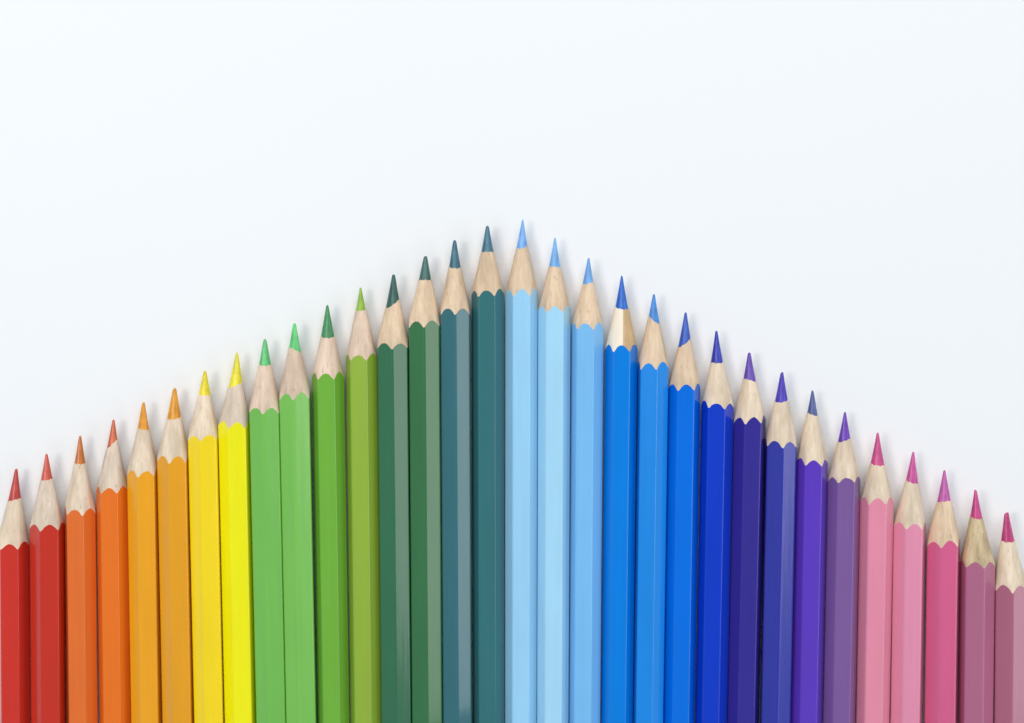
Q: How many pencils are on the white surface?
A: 32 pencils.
